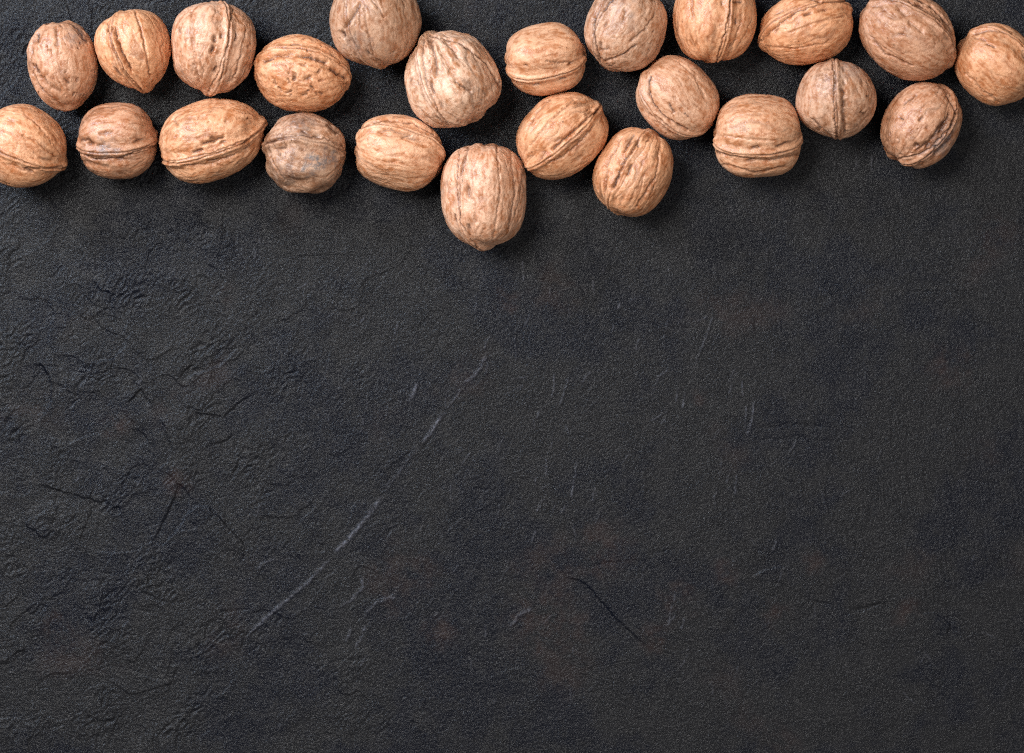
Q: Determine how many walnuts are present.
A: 24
